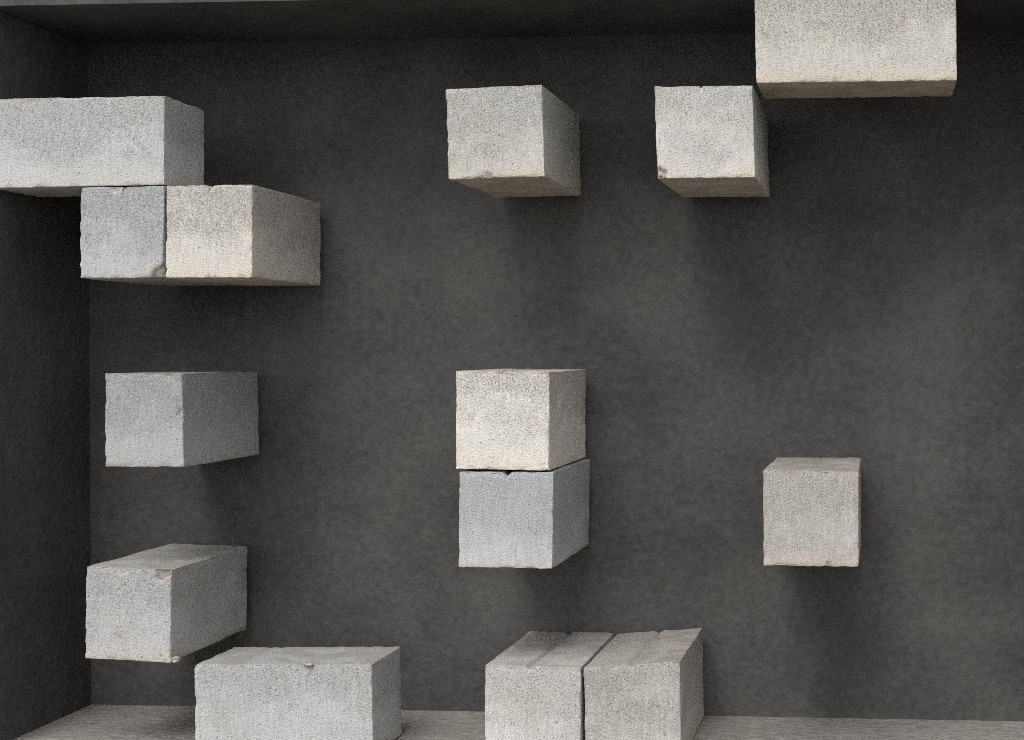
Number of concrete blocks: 14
